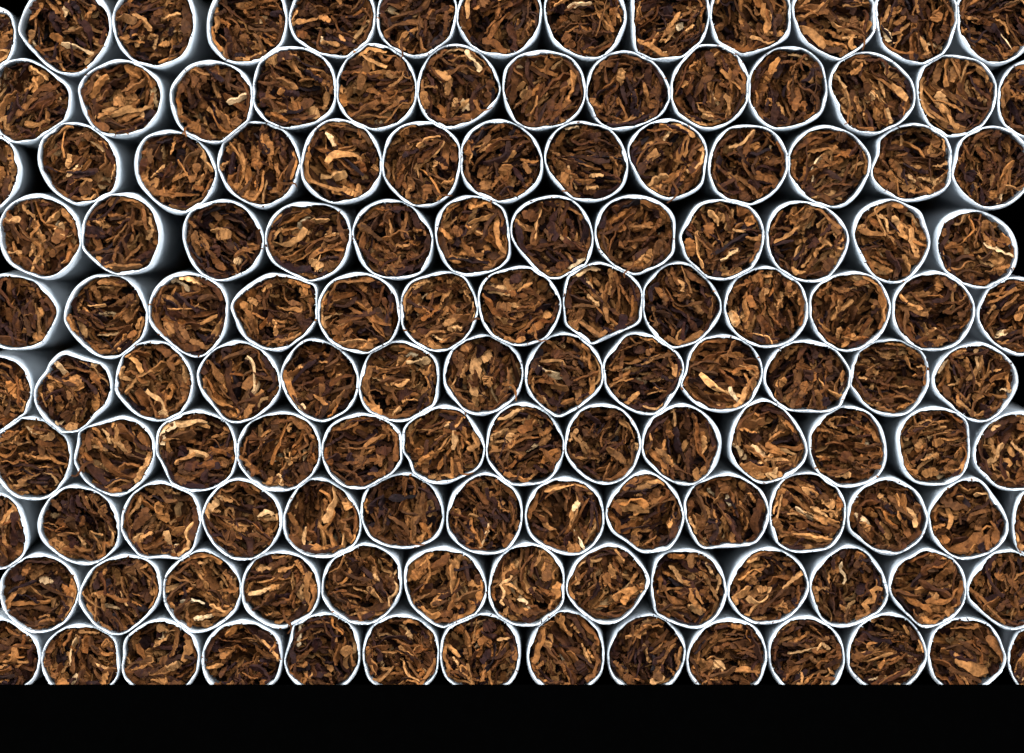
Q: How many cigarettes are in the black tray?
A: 131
